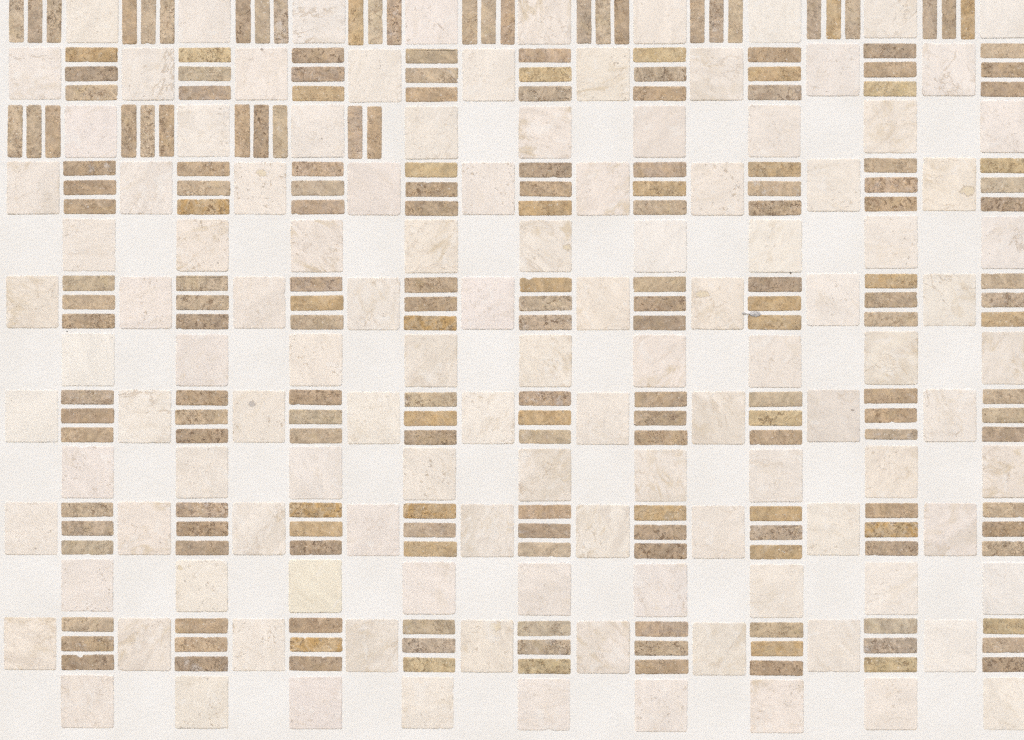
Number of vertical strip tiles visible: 38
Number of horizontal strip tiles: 162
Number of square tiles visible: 117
